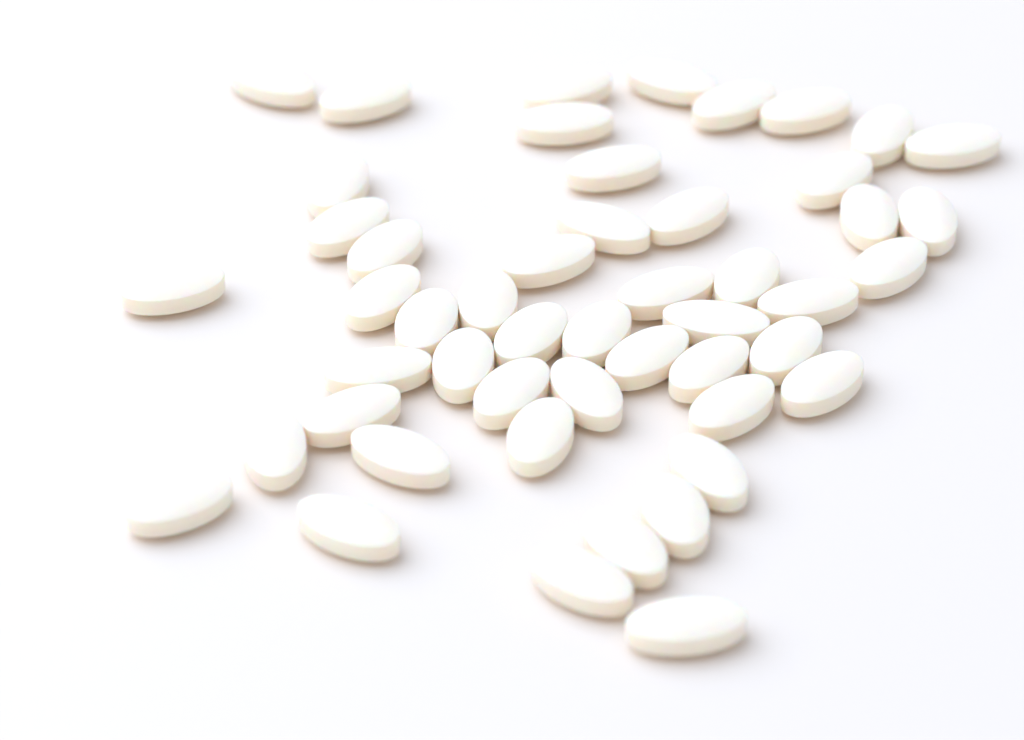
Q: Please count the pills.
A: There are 50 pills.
